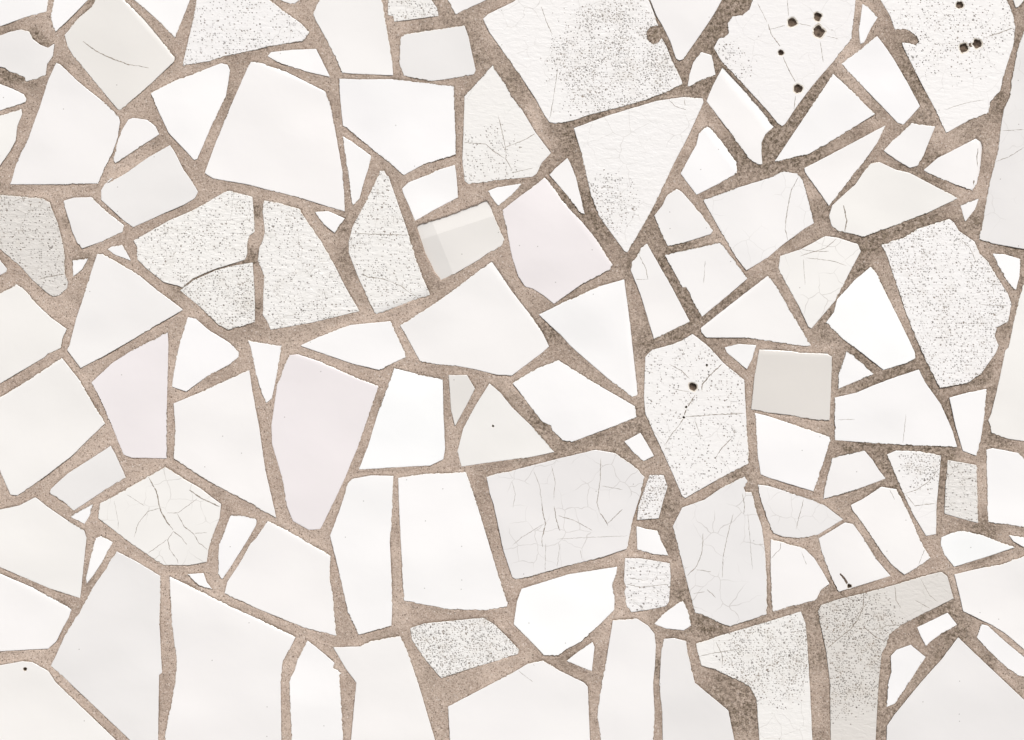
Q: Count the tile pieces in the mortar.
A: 133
